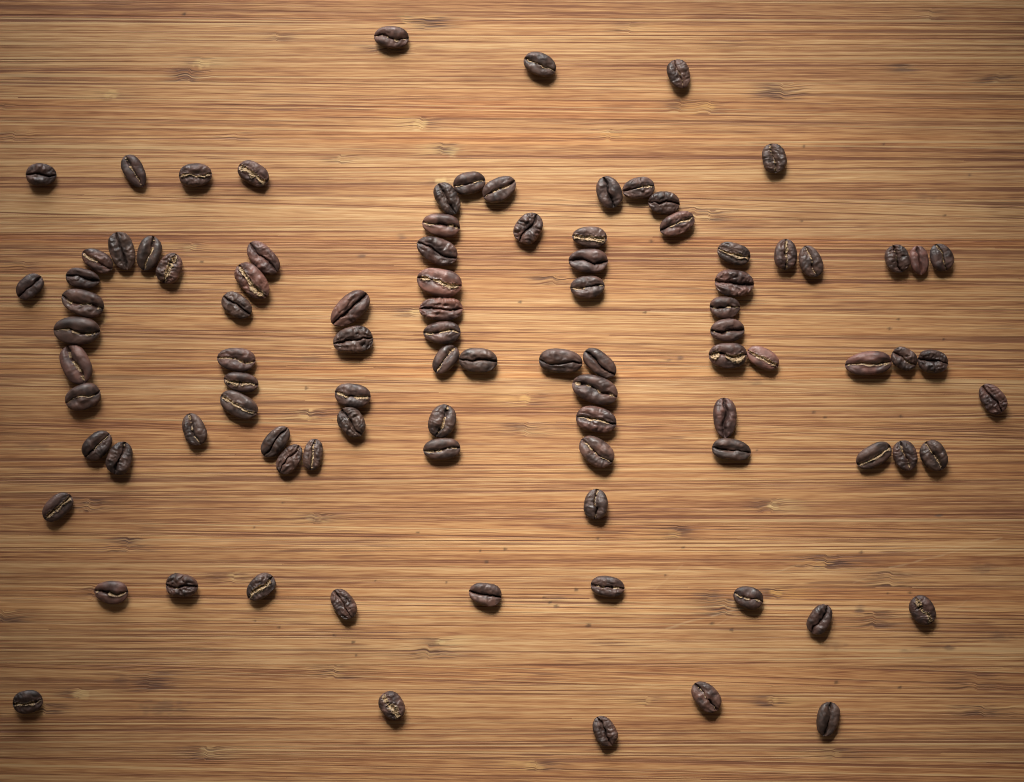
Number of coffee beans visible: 95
